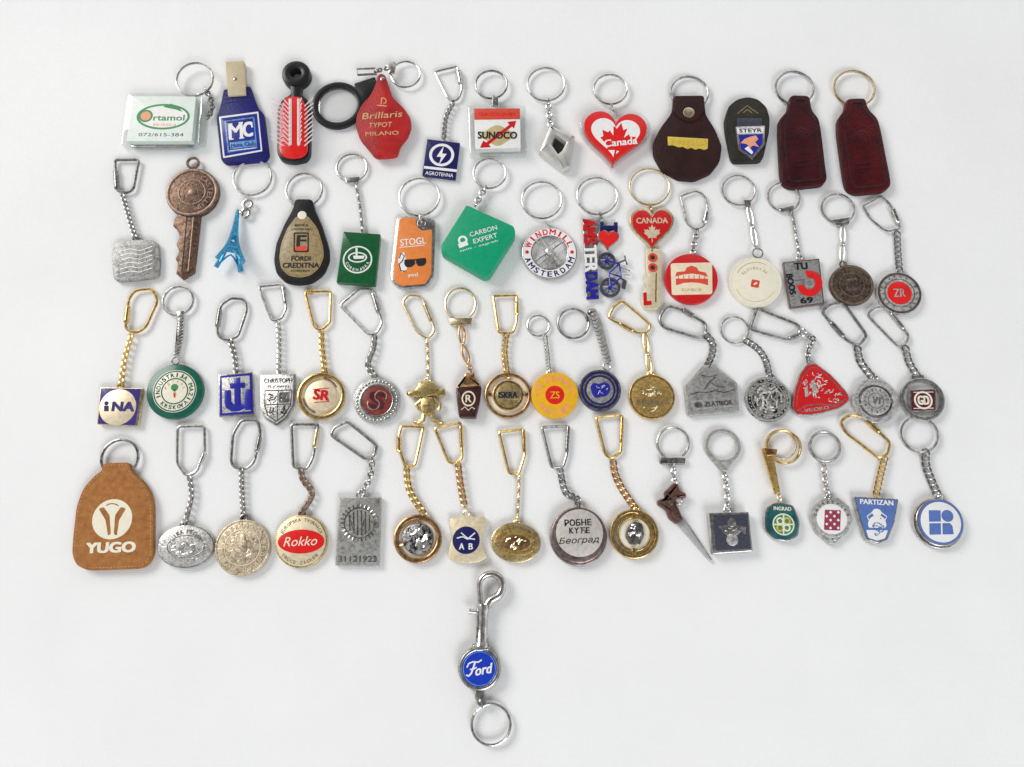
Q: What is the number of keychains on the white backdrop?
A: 61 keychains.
